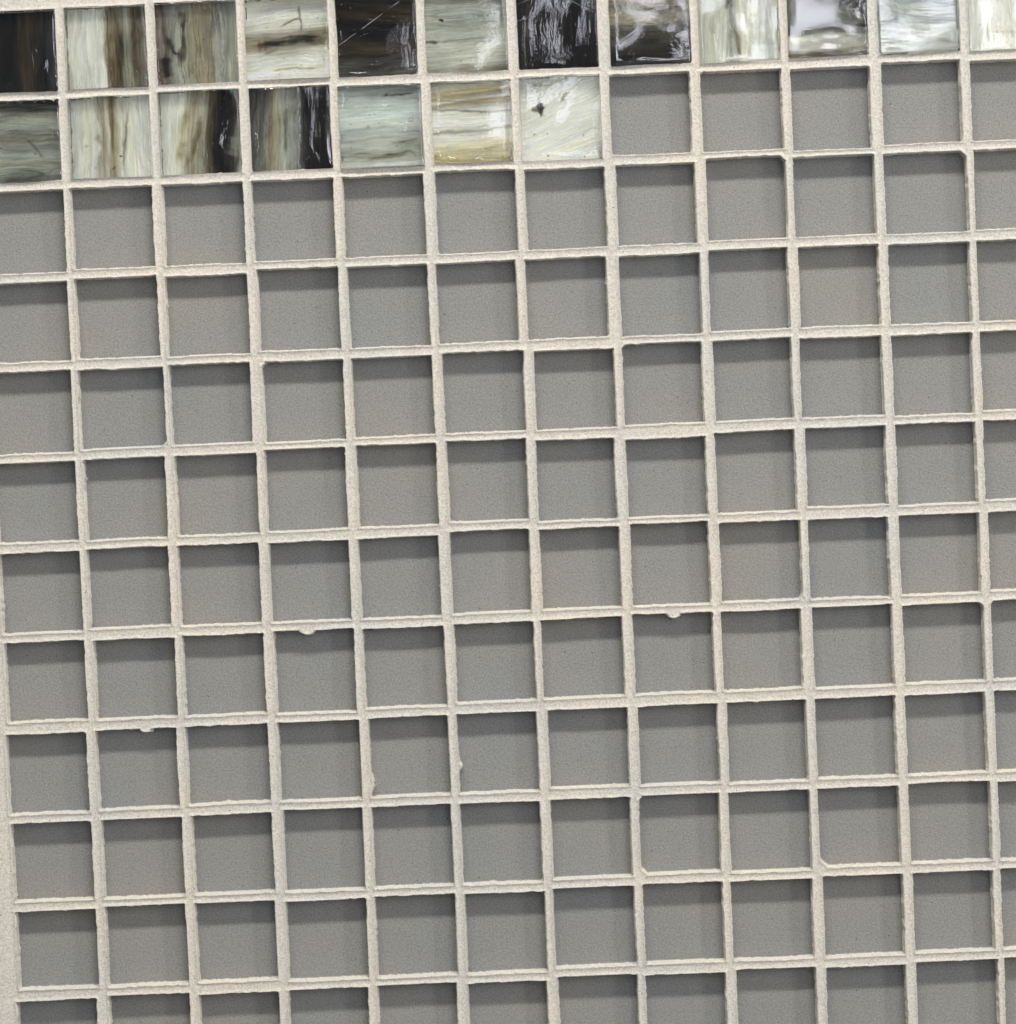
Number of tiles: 19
